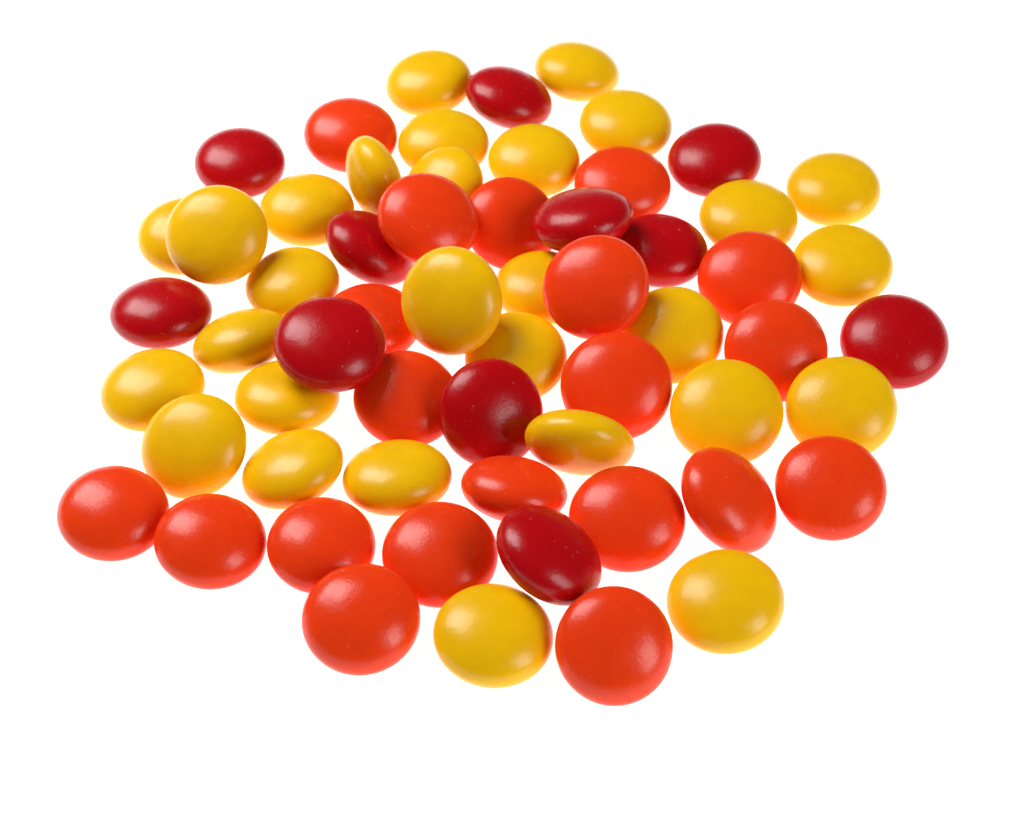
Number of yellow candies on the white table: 29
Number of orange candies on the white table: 20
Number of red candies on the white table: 11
